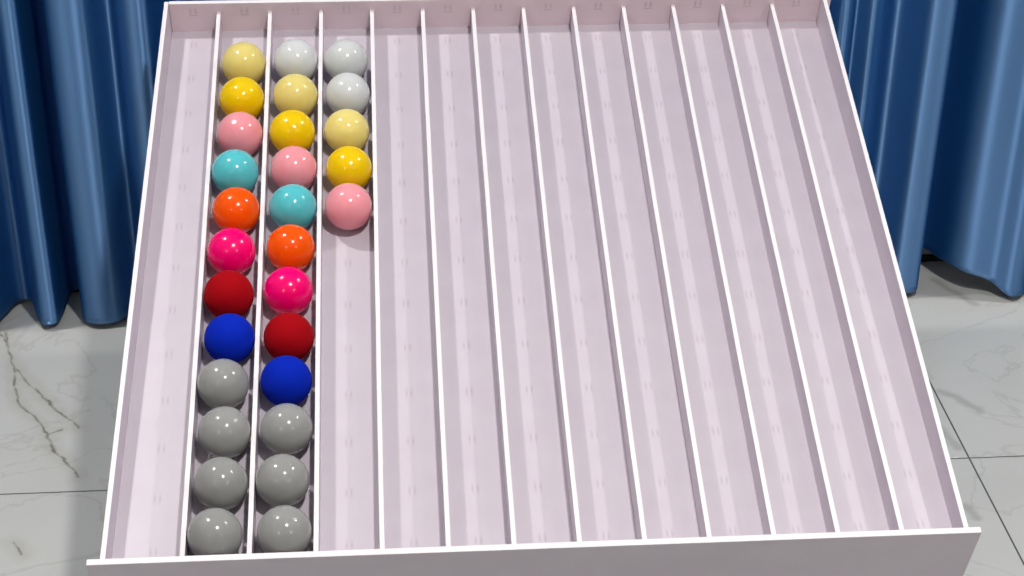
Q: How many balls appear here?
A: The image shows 29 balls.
